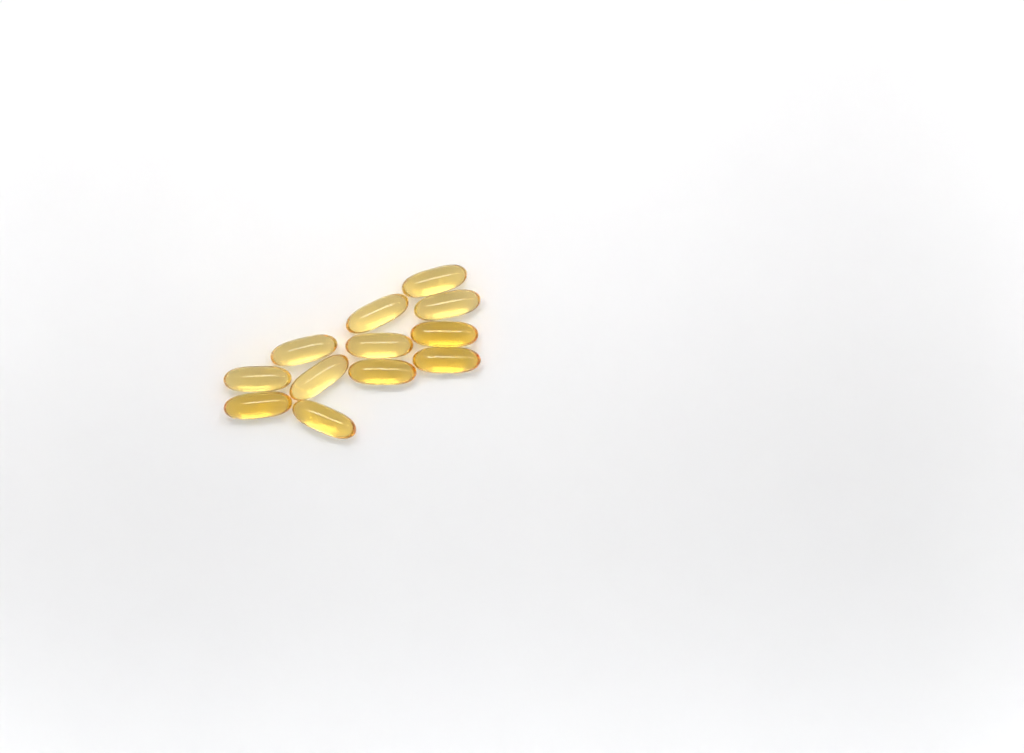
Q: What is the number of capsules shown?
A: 12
